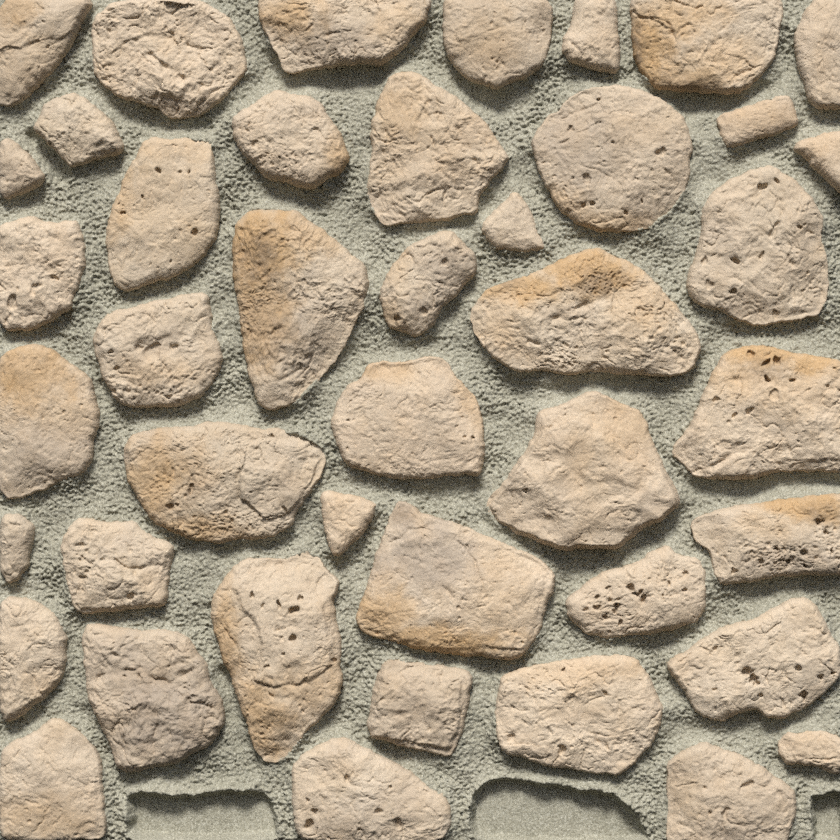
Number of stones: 43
